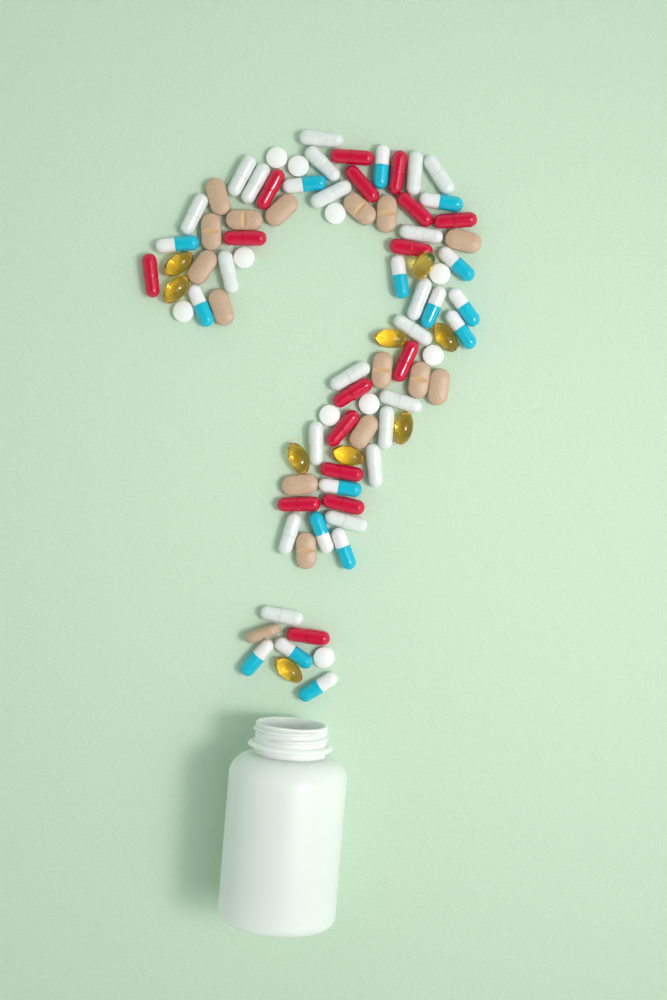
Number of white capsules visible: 20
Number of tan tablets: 16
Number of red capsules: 16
